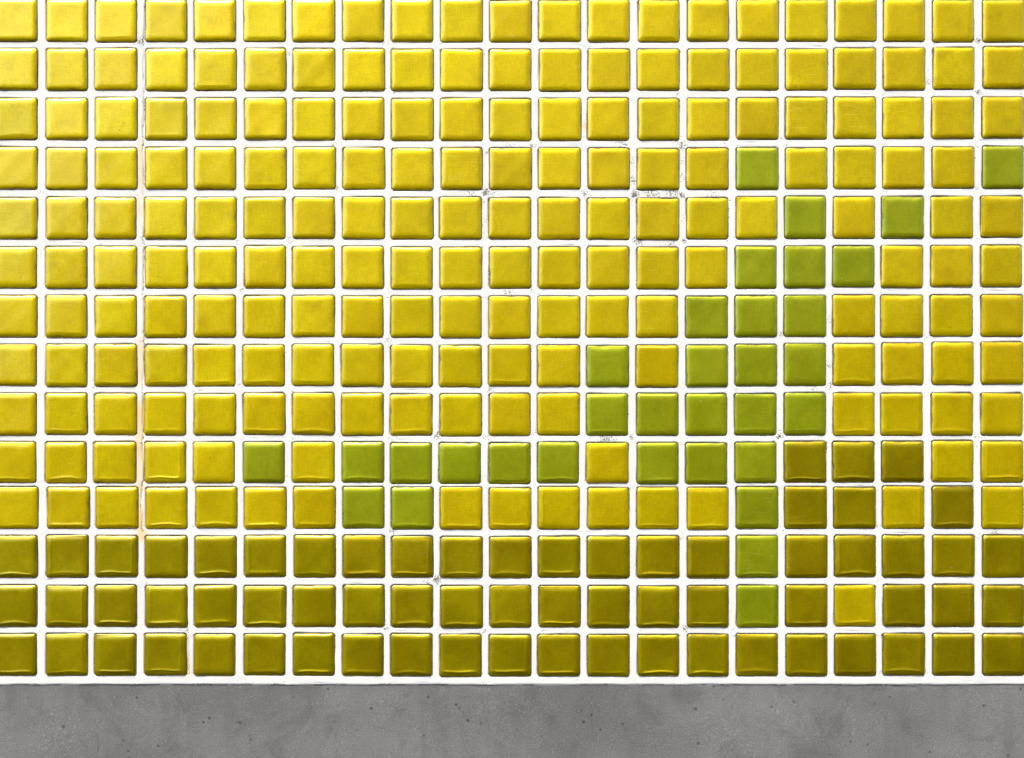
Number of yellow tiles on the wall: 195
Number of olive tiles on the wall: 66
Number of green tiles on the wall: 33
